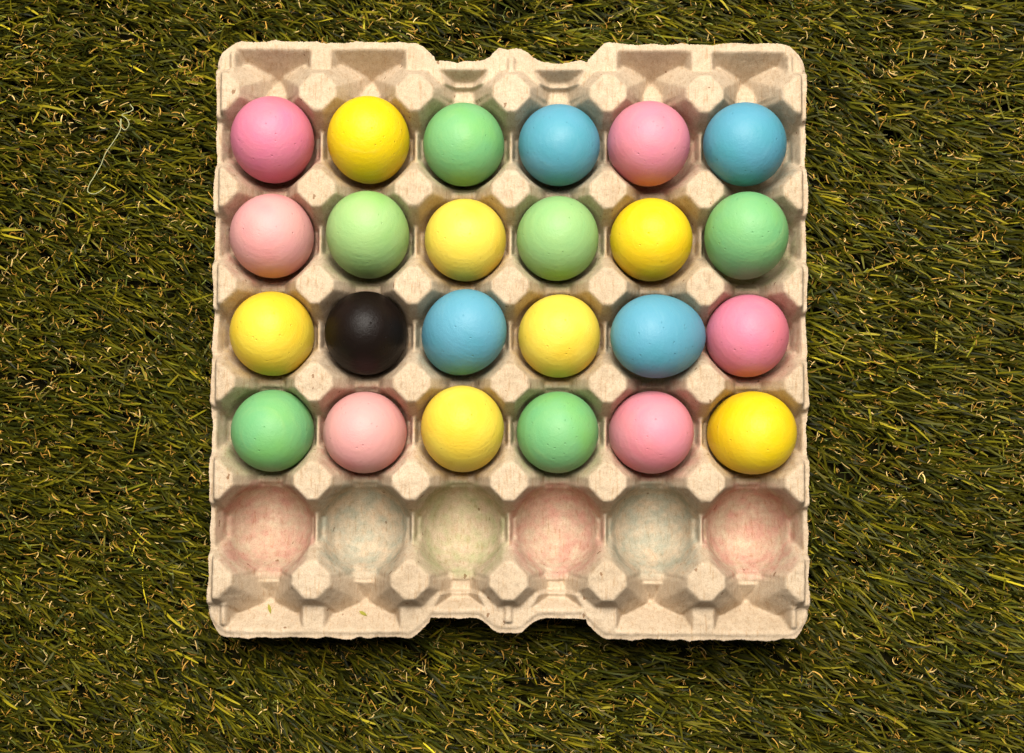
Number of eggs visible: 24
